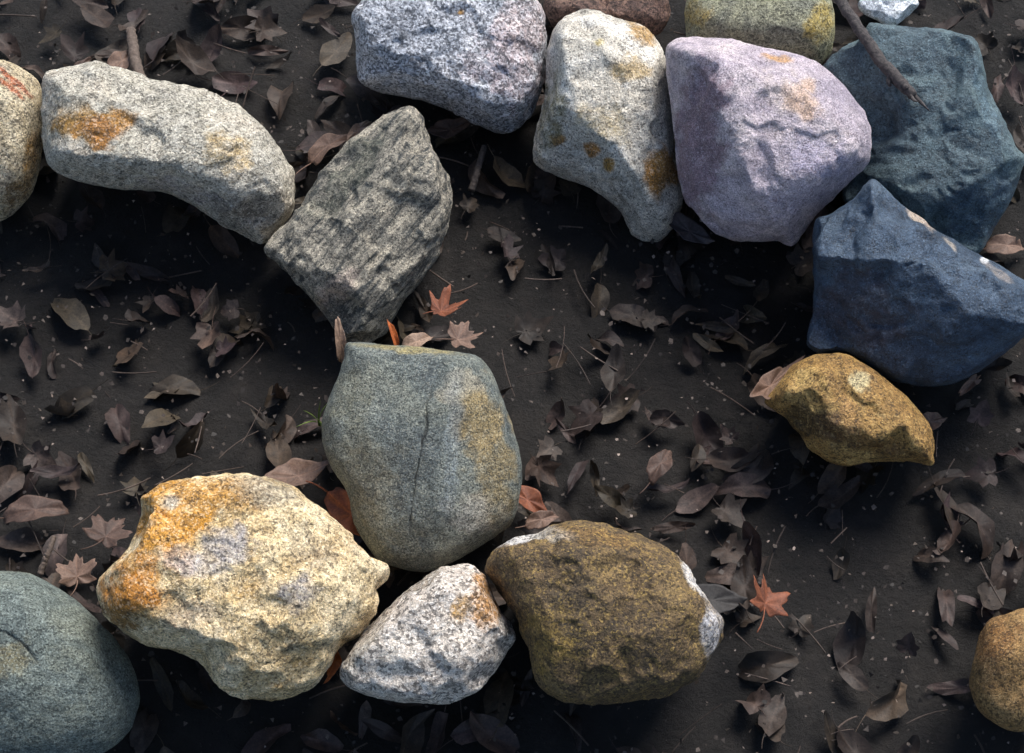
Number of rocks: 18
